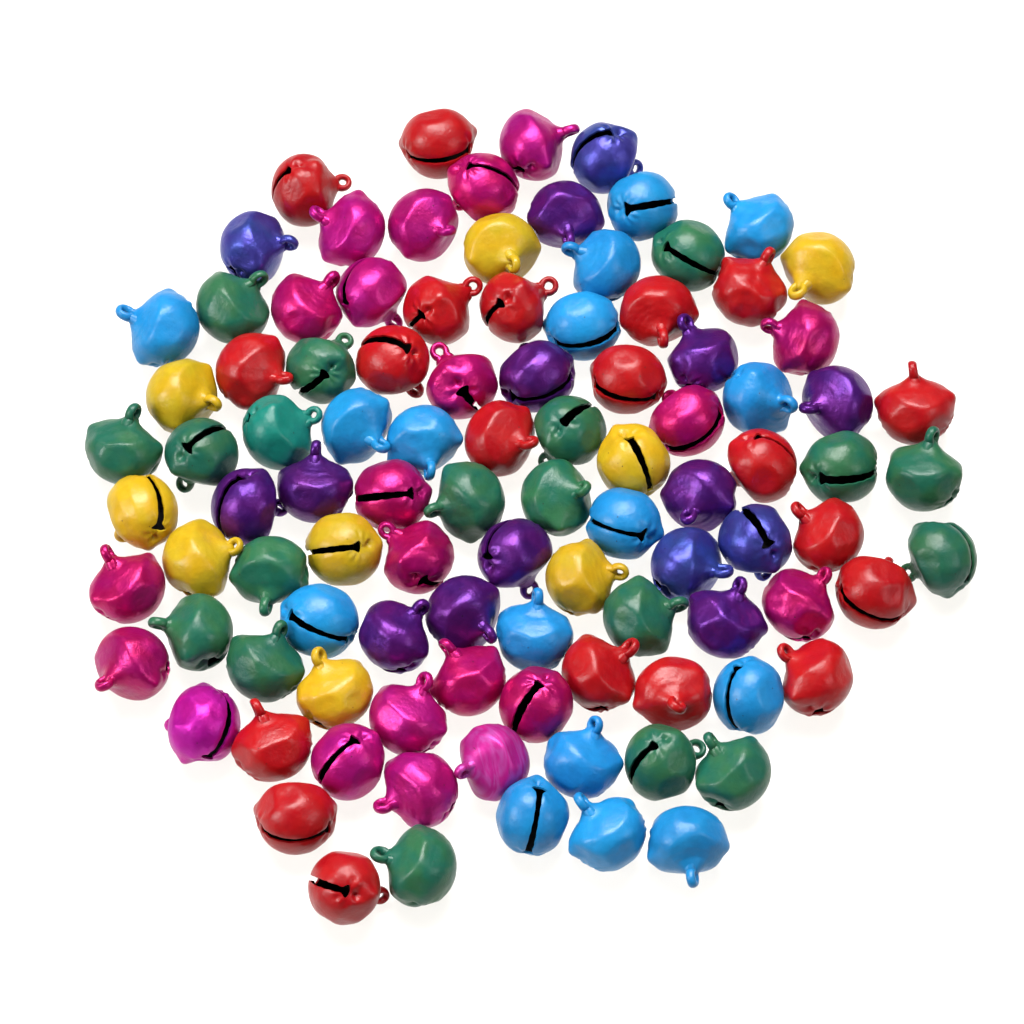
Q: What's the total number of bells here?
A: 100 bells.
